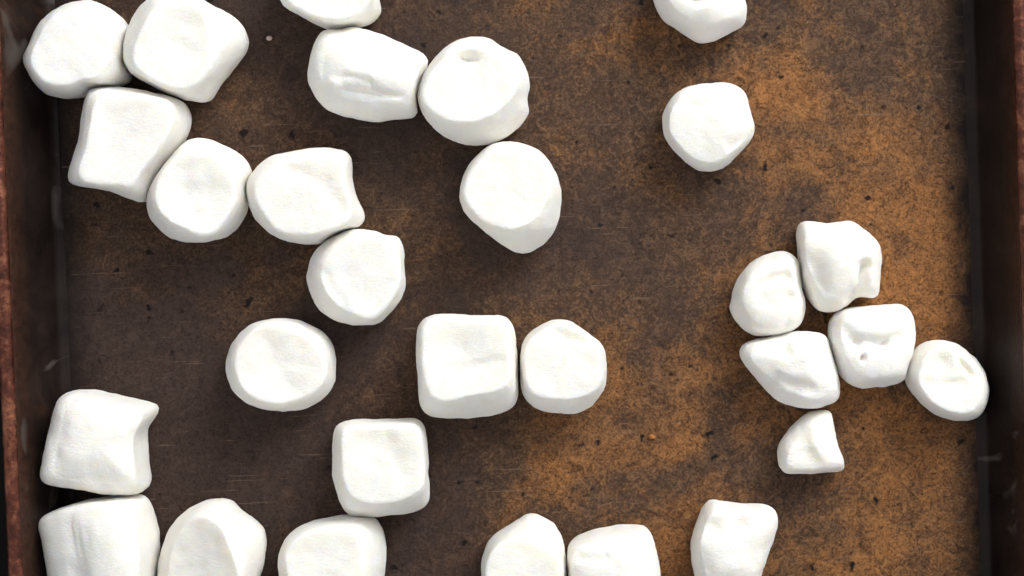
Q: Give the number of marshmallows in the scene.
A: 29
